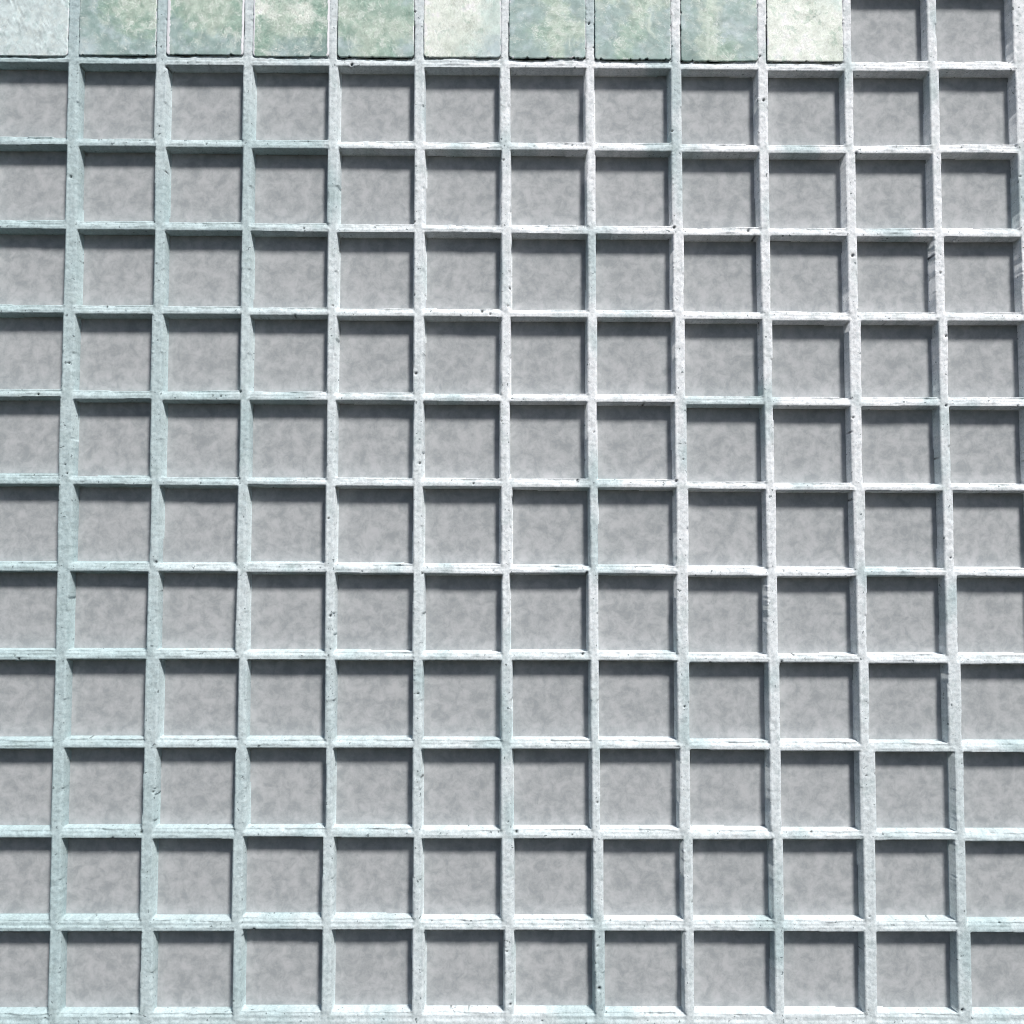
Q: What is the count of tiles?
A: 10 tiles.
